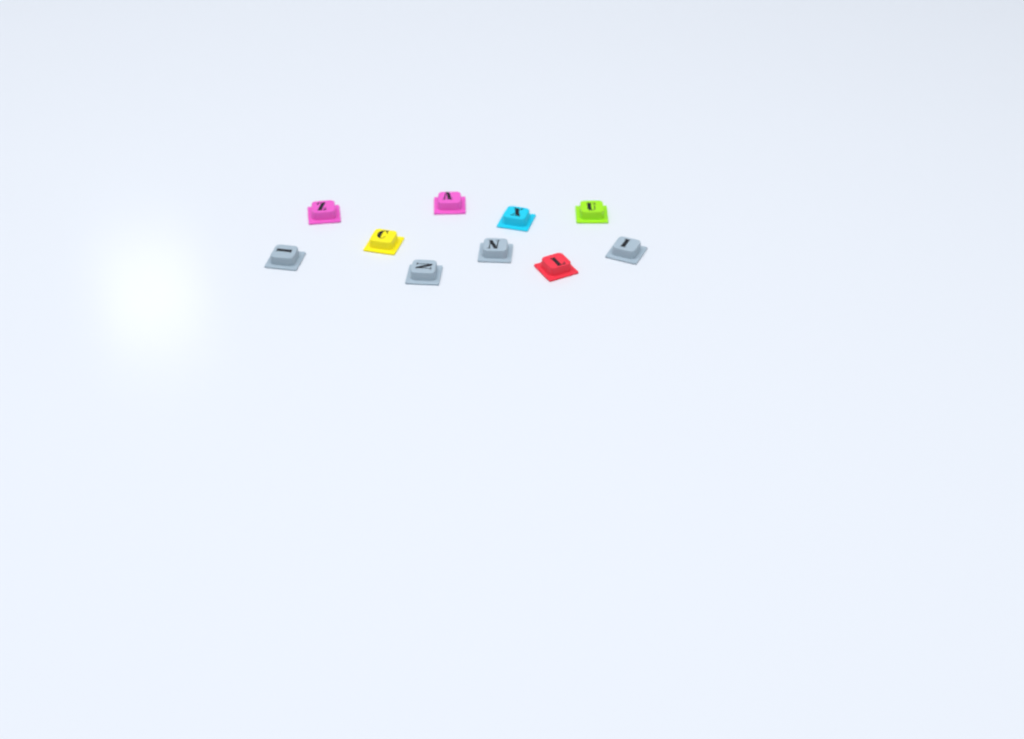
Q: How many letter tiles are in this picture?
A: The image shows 10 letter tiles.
